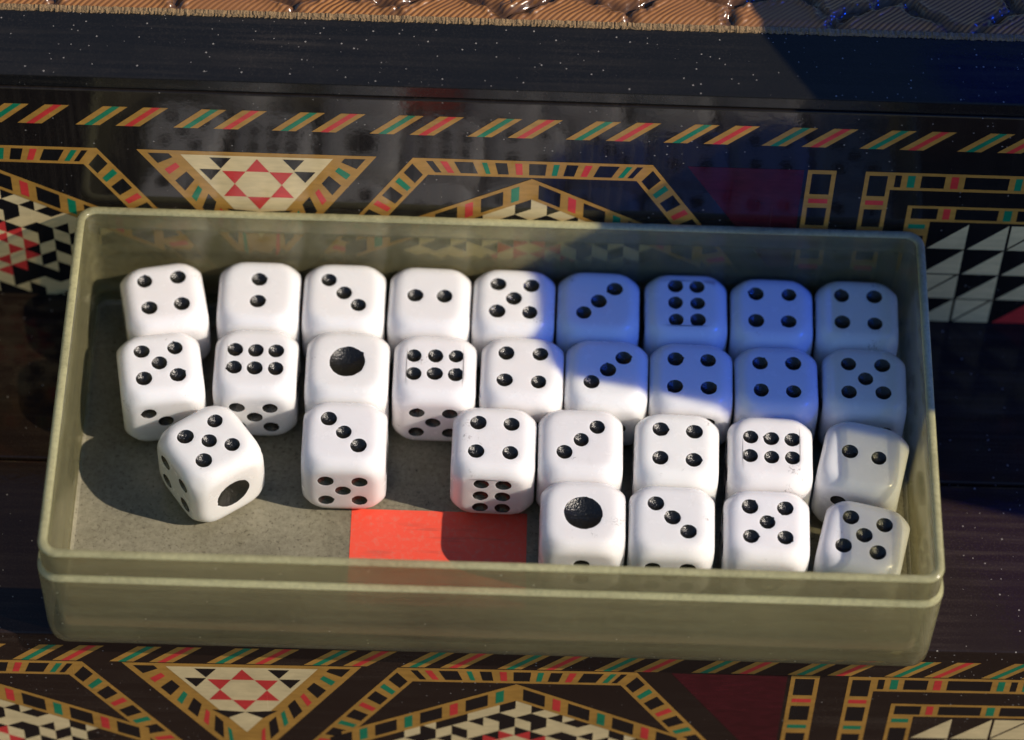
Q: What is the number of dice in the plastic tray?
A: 29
